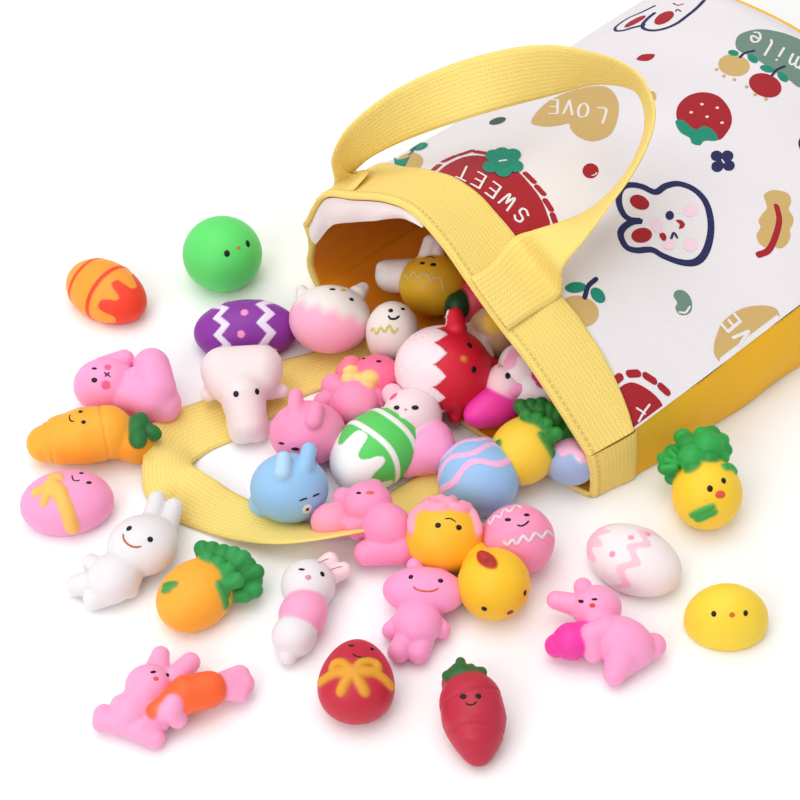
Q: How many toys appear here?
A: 38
